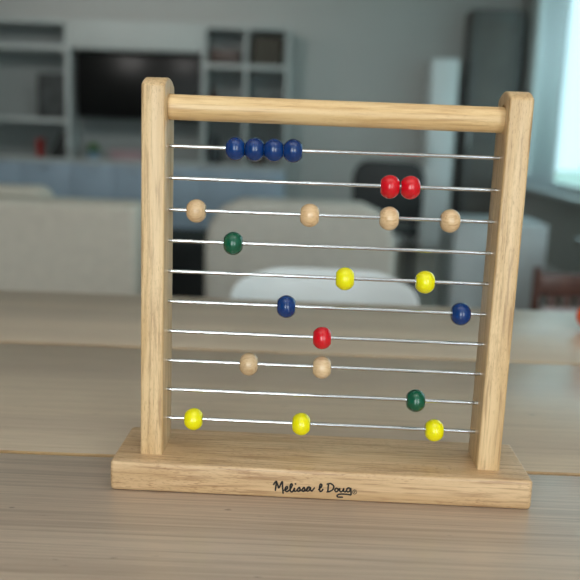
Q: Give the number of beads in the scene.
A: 22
